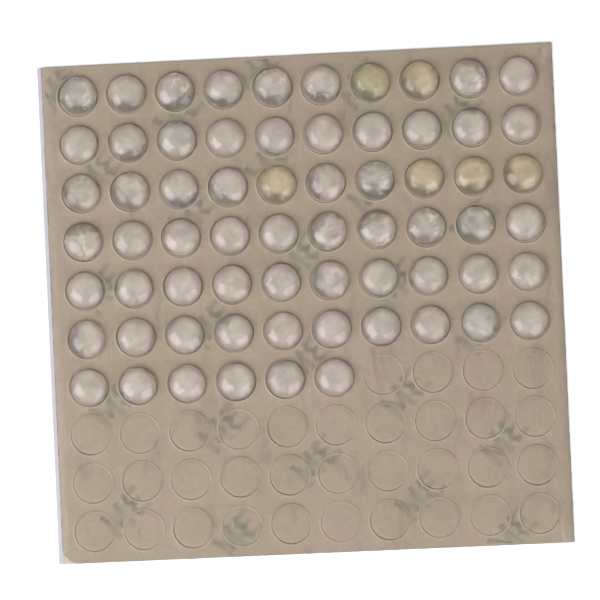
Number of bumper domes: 66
